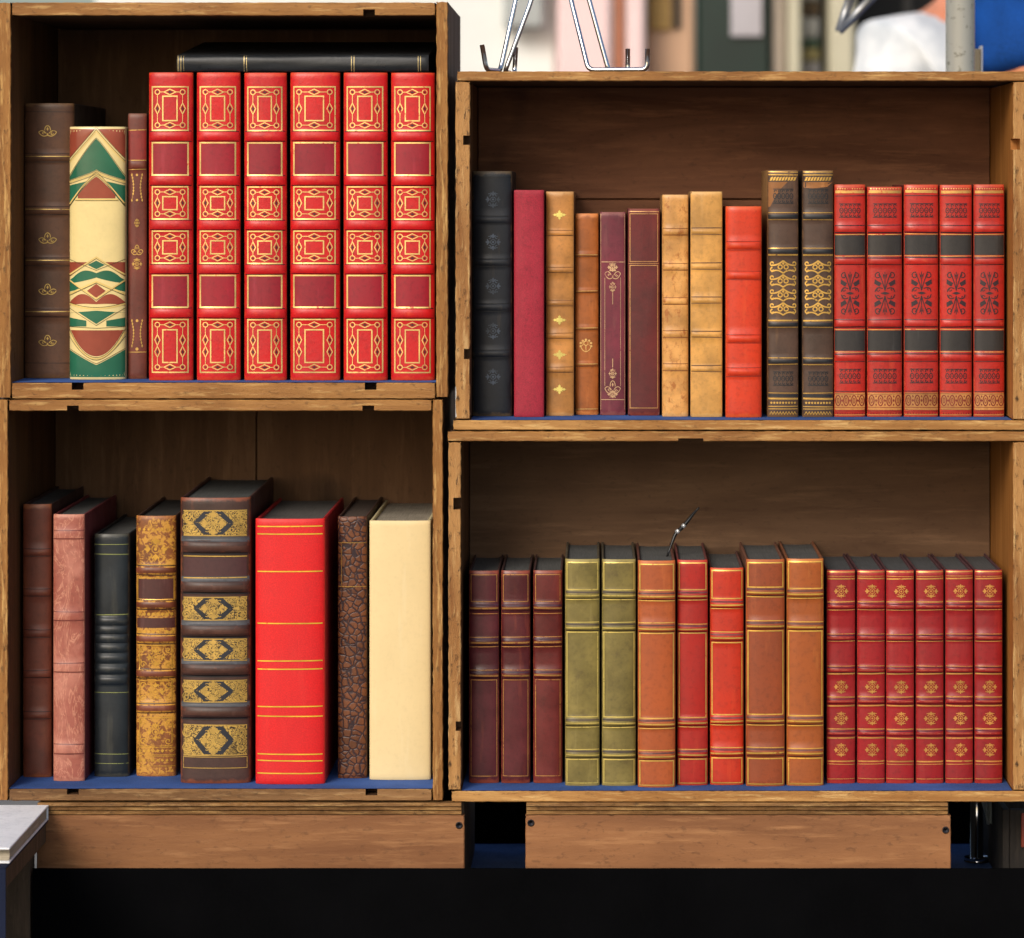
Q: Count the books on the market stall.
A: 51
